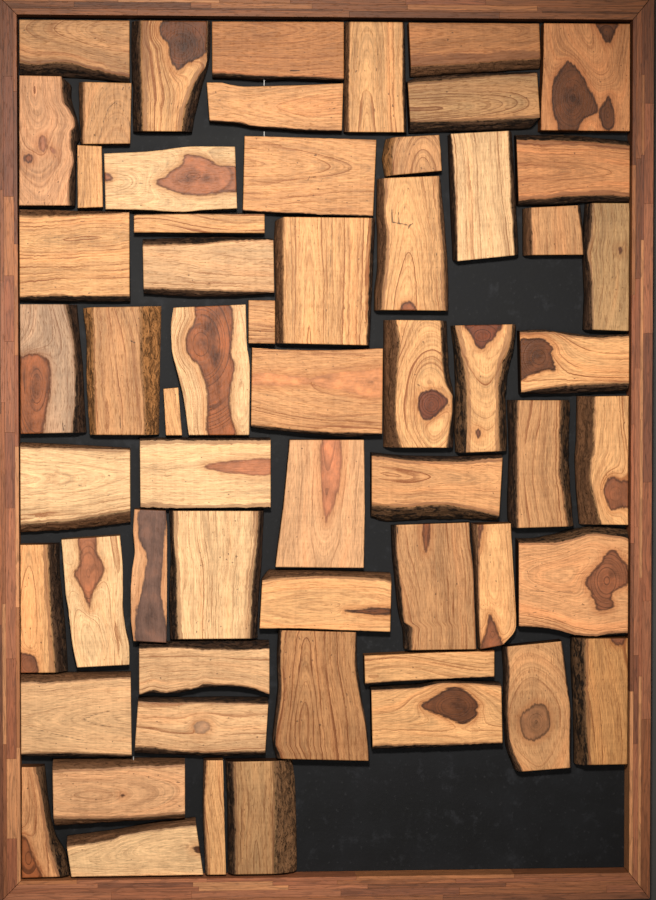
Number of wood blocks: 59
